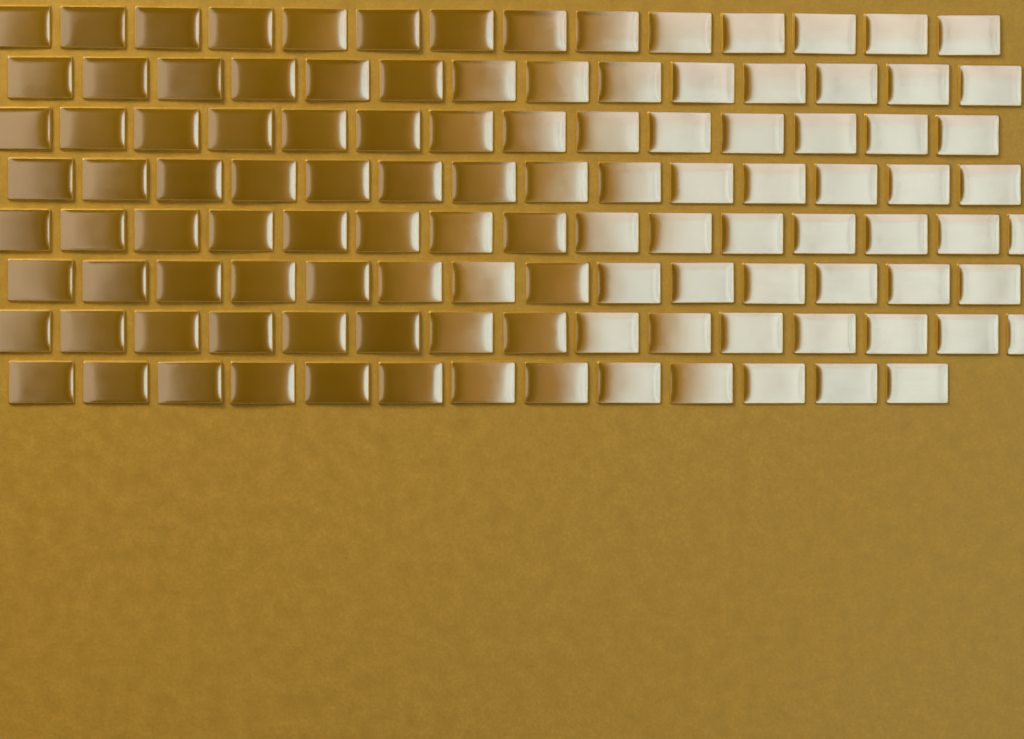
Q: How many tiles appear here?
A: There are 113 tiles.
